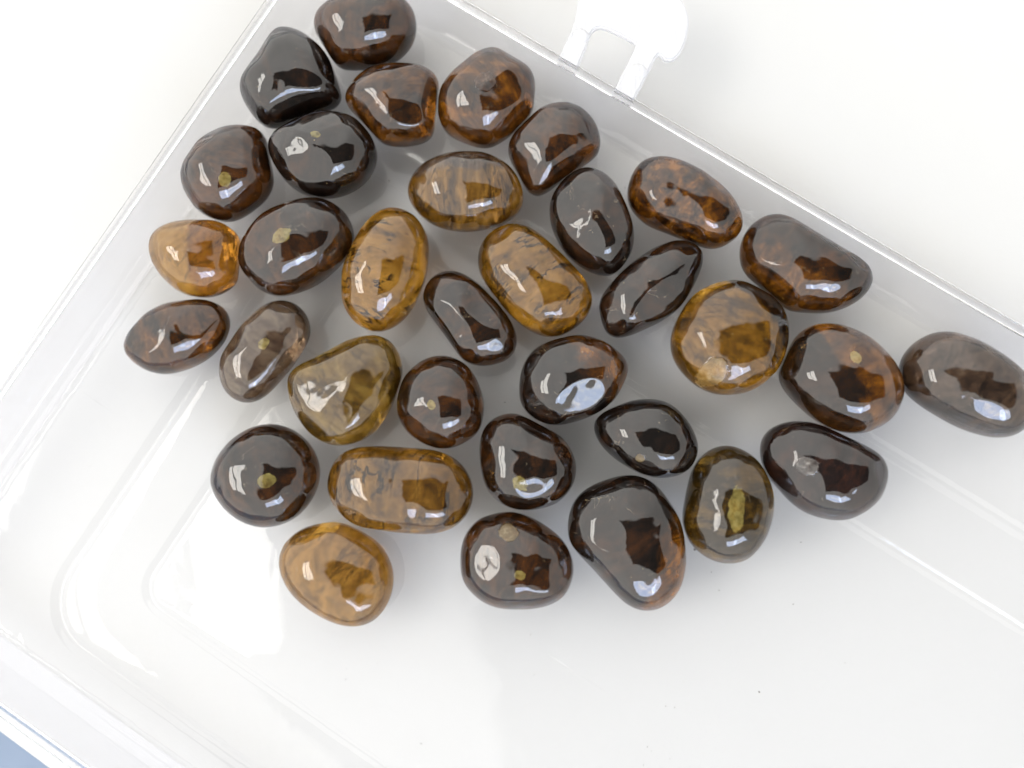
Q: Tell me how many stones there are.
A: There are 34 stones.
